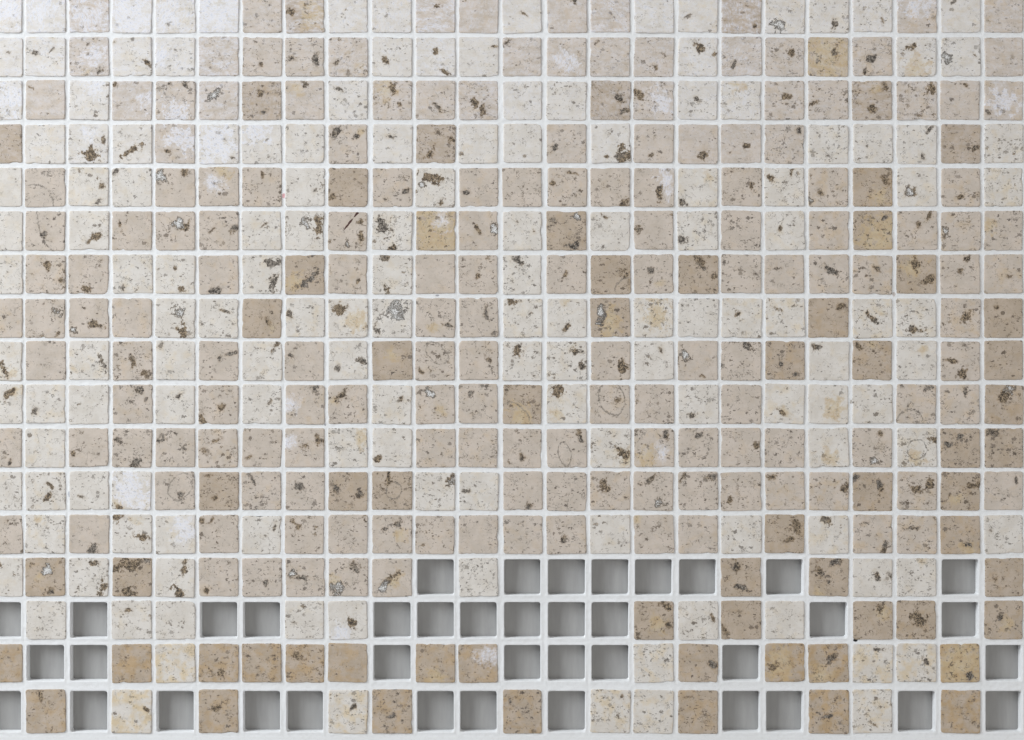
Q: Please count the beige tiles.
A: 157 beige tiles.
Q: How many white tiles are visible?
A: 145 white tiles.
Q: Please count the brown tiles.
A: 66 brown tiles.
